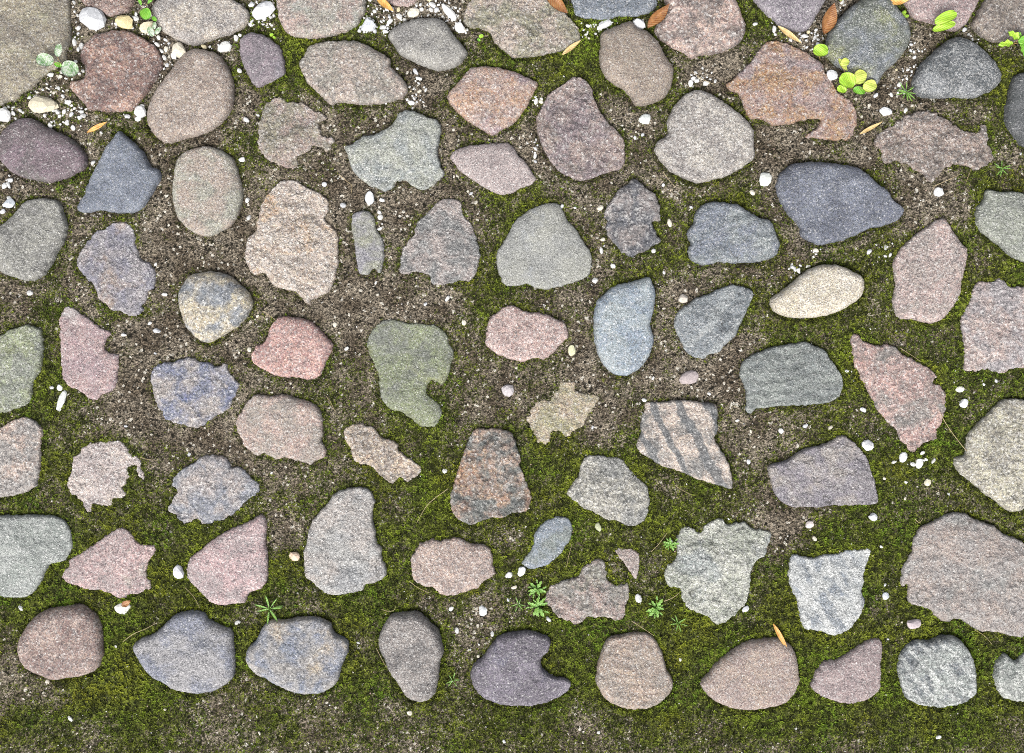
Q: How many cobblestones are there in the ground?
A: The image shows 87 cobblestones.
